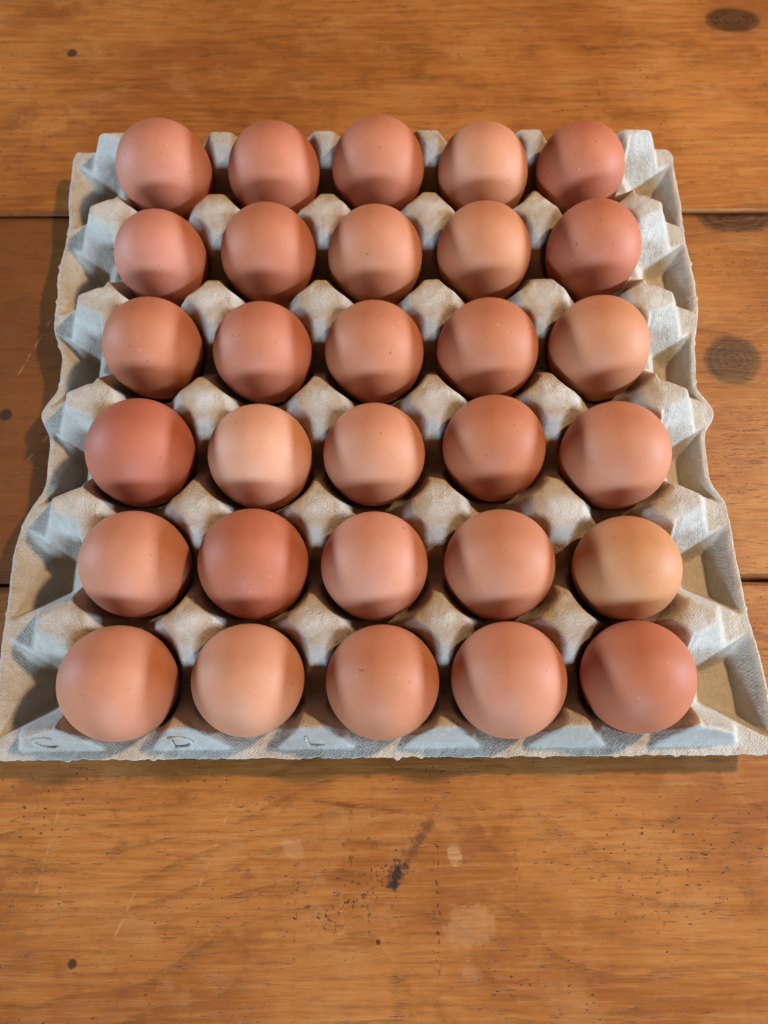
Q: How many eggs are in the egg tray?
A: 30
